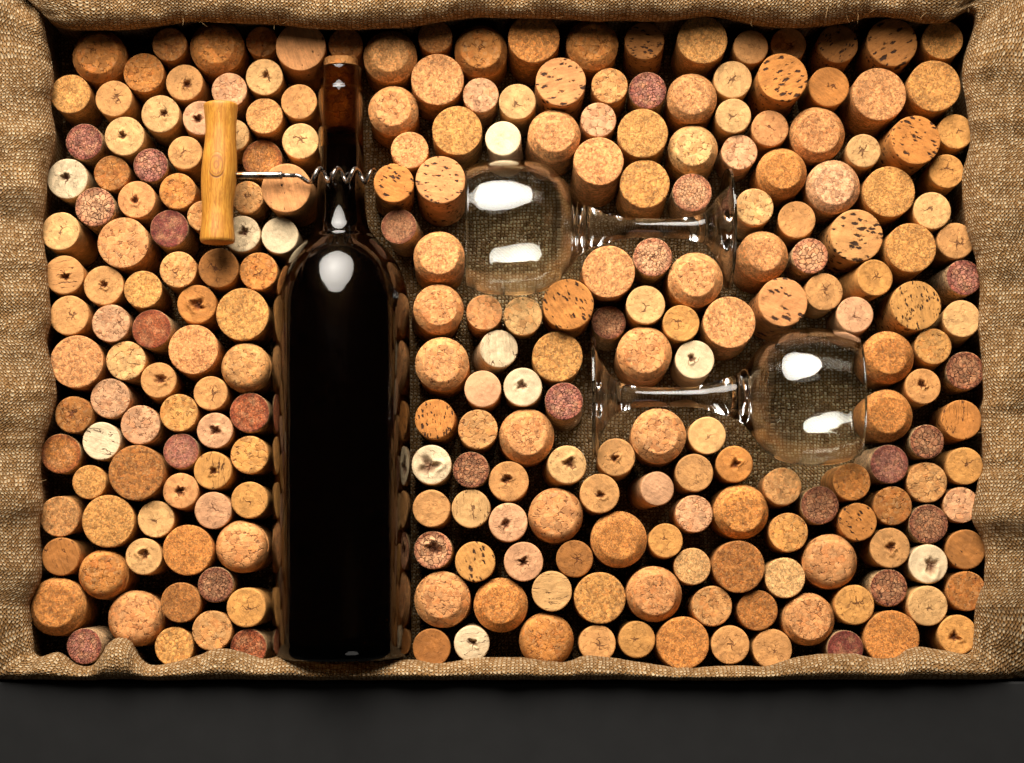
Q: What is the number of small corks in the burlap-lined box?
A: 173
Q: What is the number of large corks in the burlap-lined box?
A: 72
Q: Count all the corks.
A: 245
